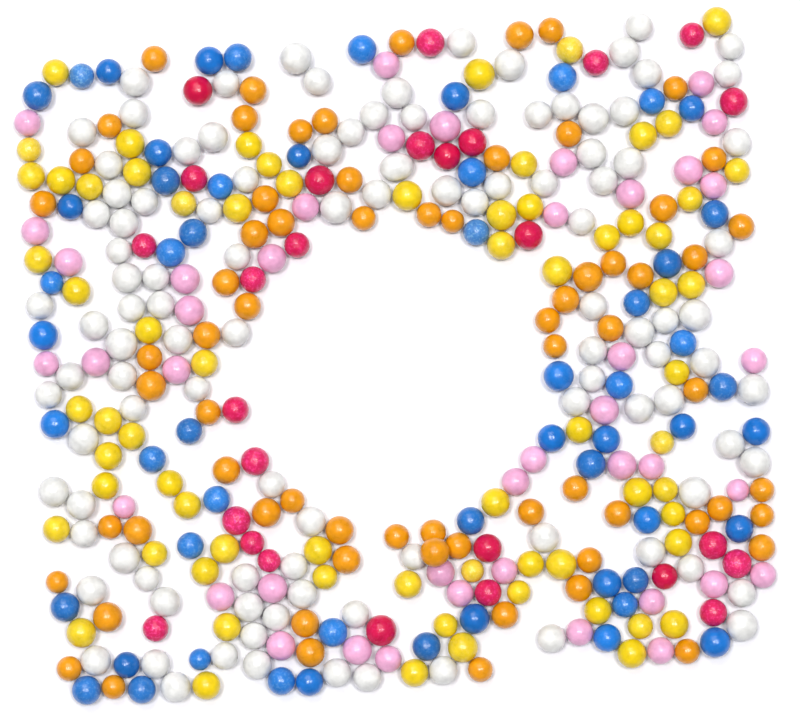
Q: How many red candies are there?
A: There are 27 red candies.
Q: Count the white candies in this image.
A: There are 108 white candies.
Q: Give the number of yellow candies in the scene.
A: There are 70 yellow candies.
